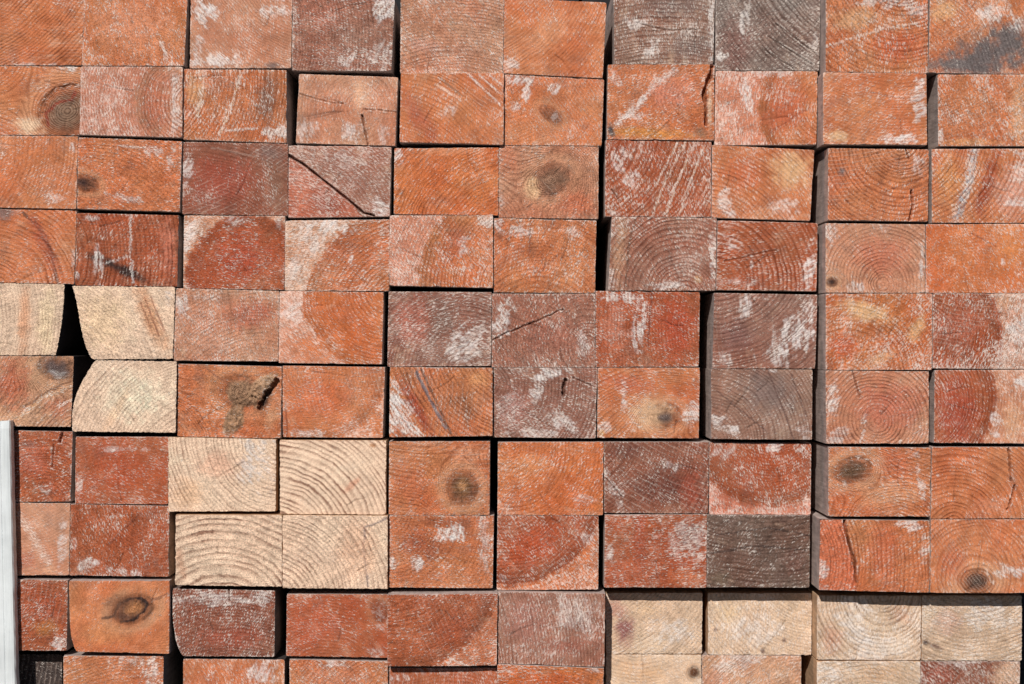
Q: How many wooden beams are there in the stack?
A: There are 100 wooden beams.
